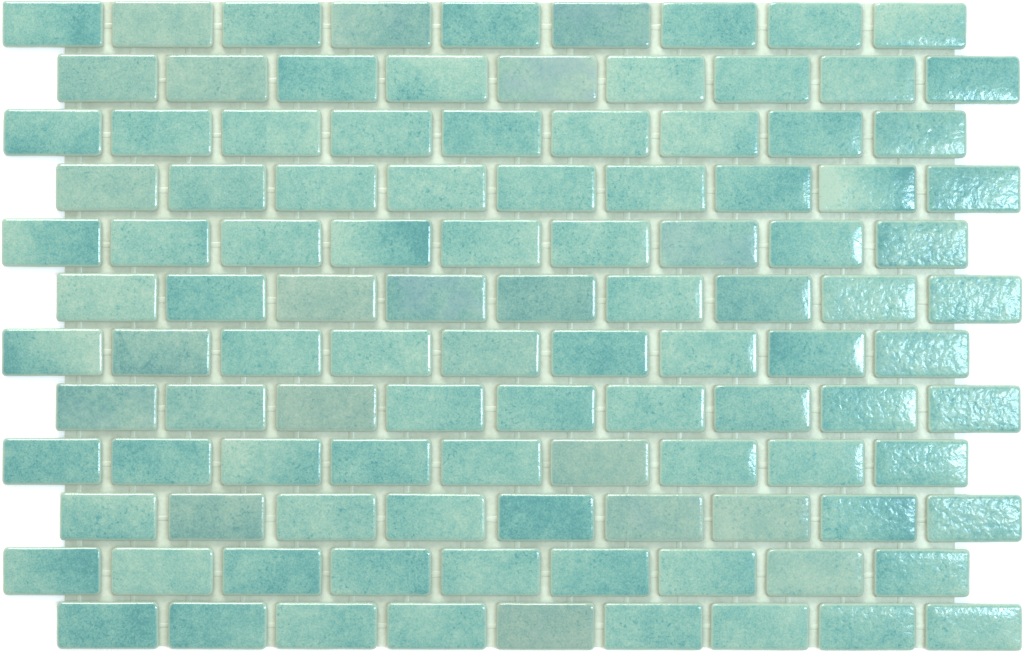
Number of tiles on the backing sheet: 108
